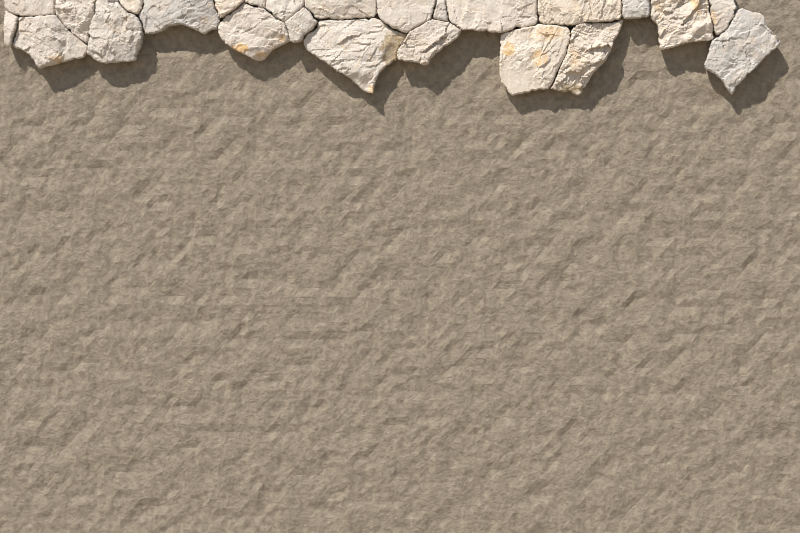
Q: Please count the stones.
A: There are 25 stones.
